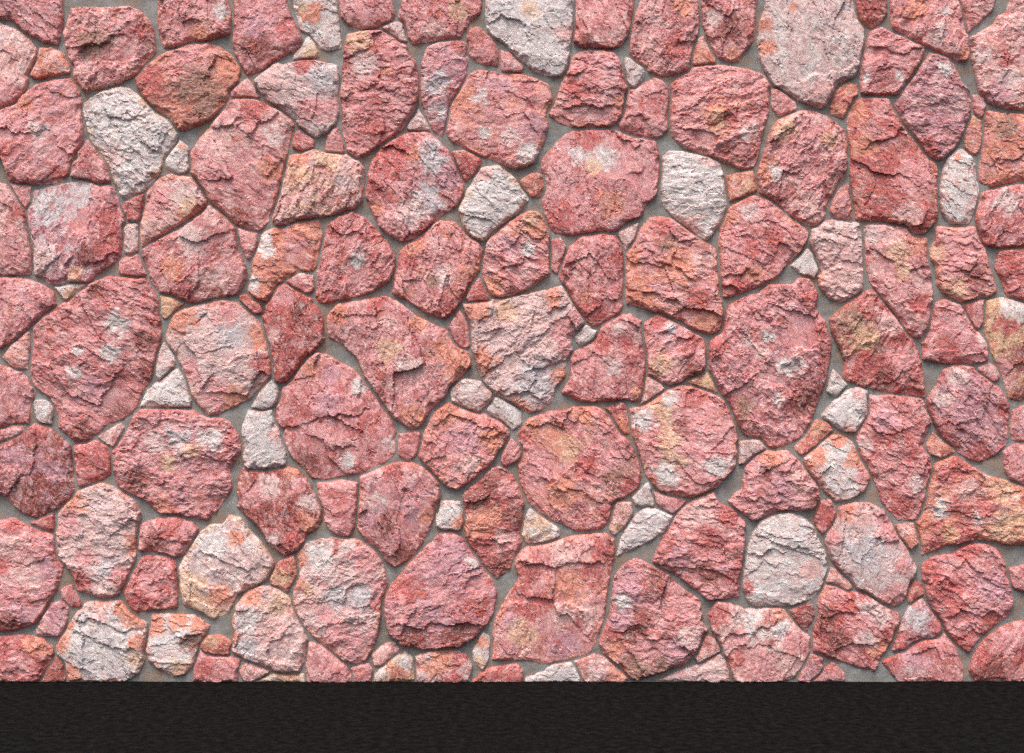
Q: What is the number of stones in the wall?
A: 200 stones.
